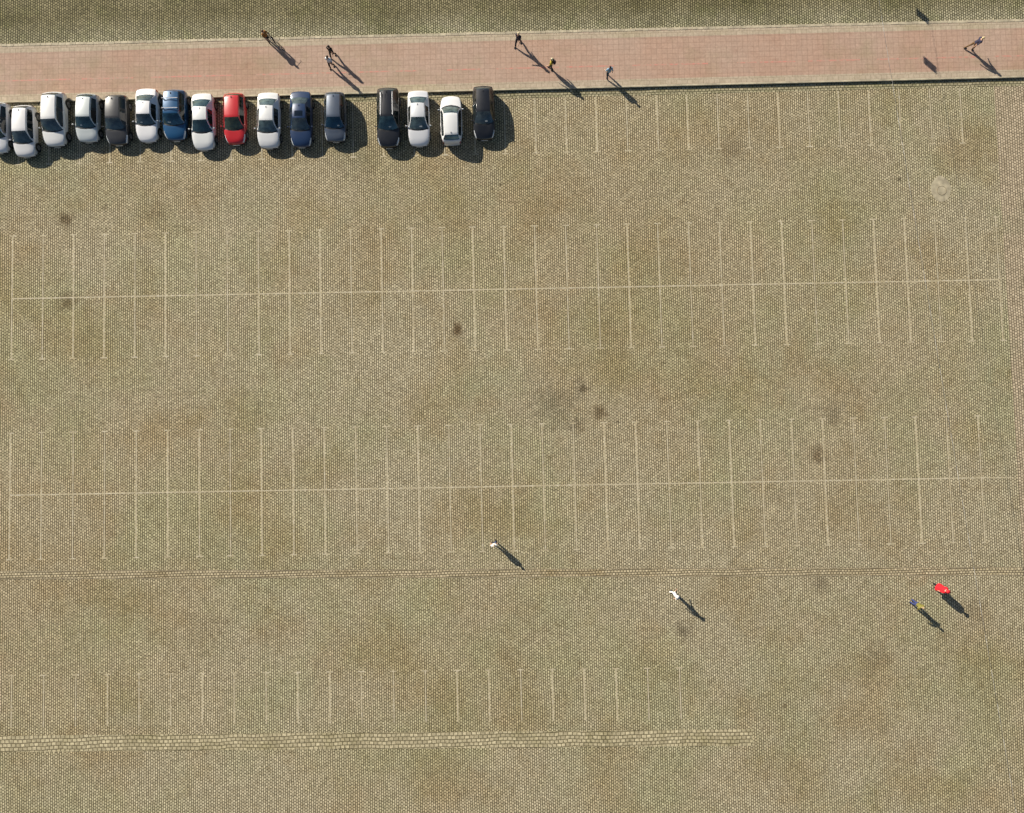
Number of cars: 16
